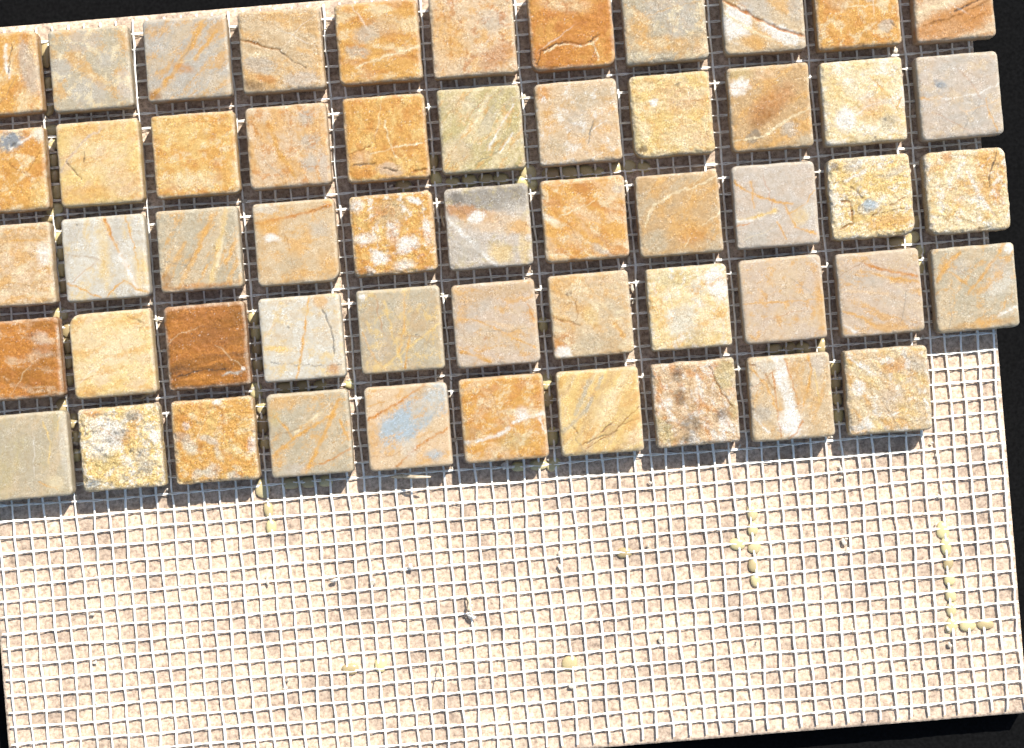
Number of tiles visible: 54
